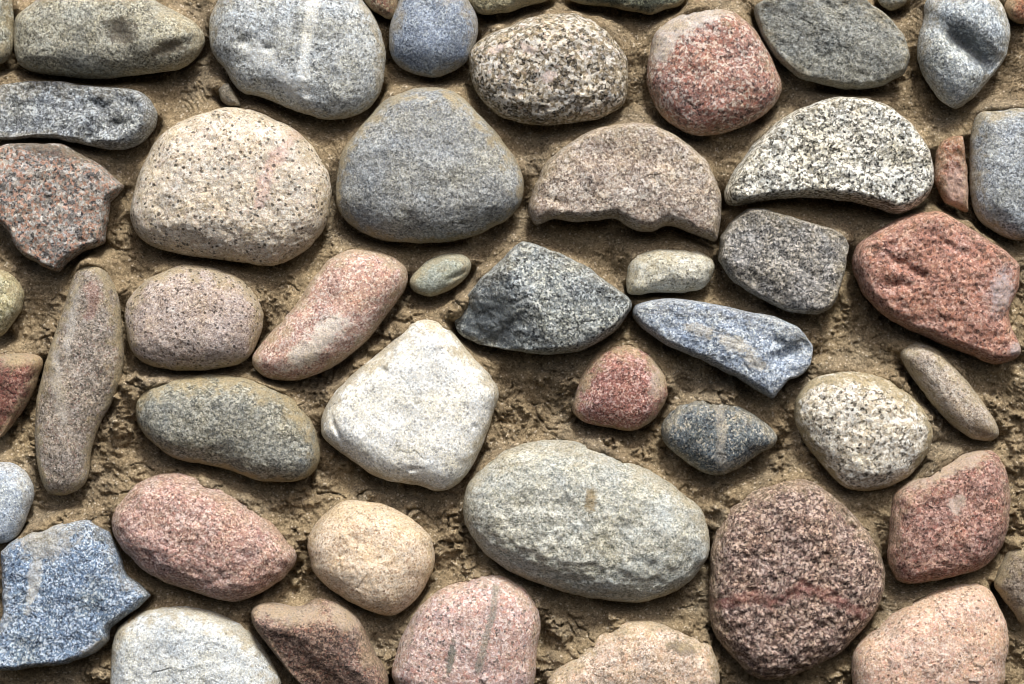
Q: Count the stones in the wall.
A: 52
